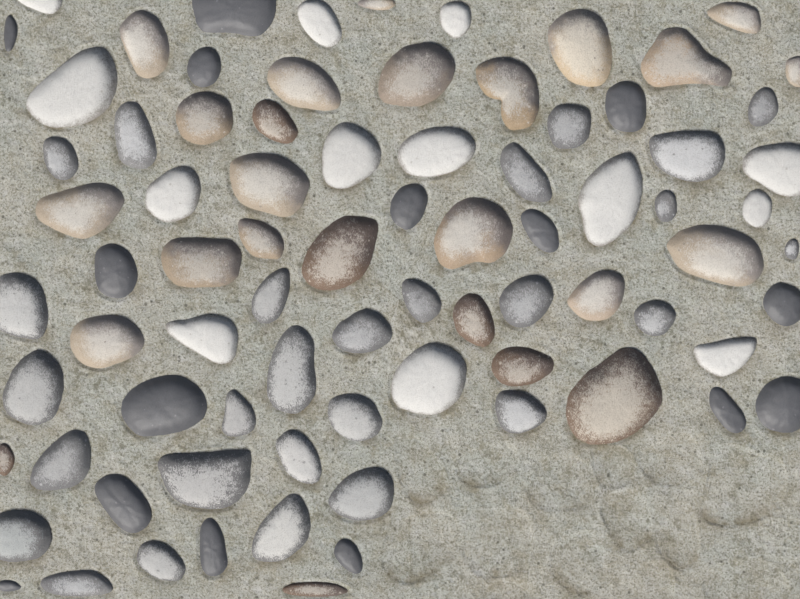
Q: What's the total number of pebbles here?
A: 80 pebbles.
